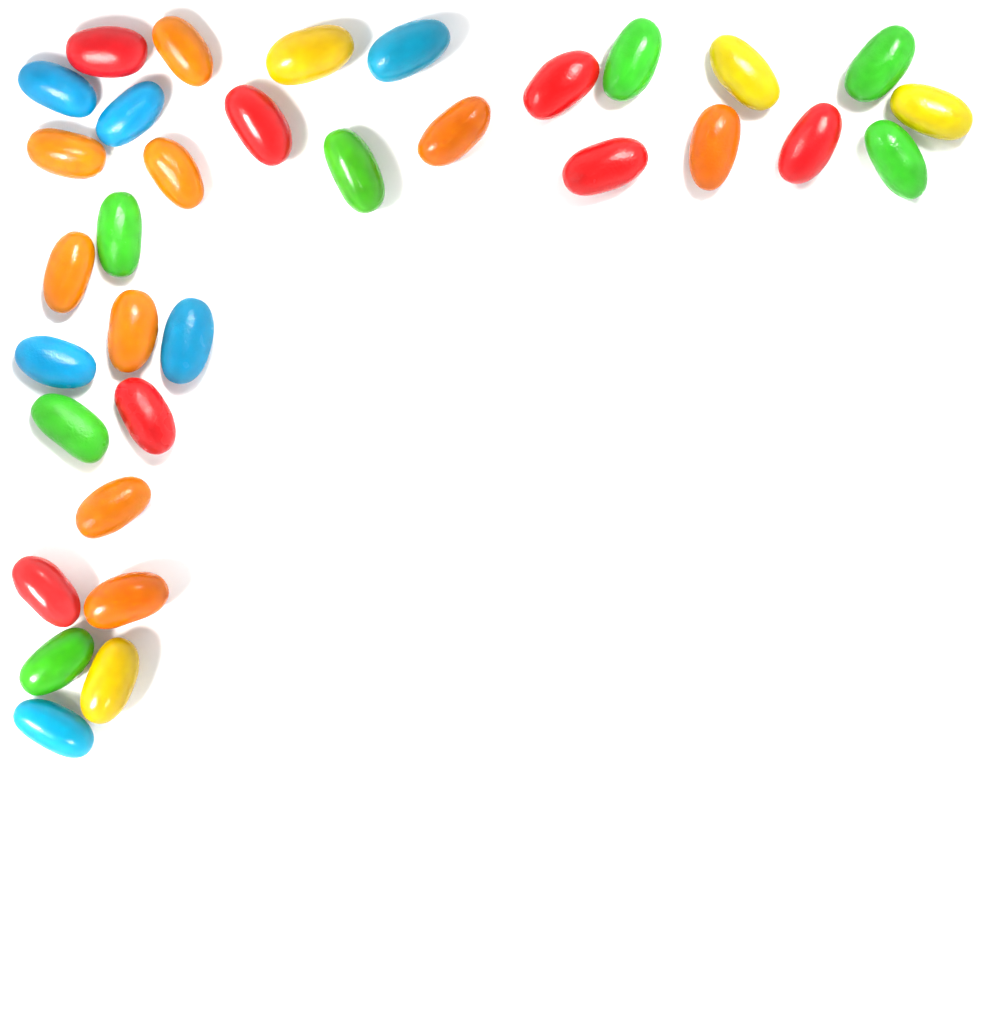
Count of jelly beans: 33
